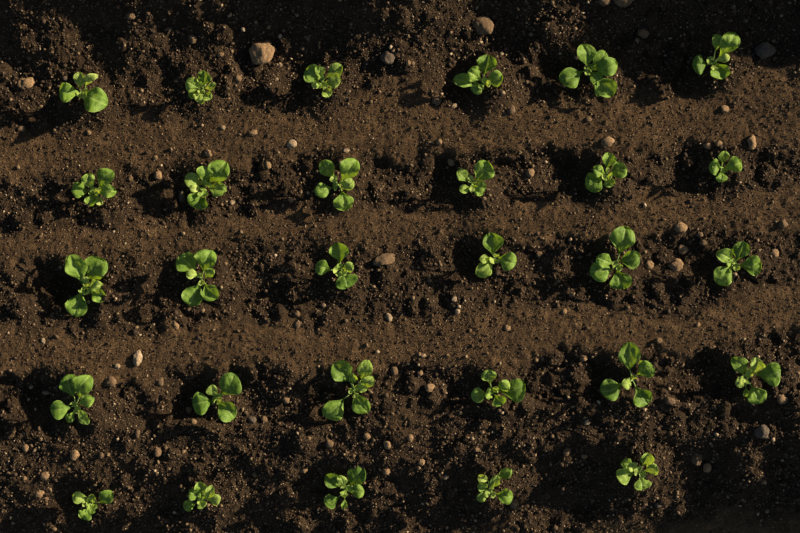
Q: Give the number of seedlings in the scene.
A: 29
